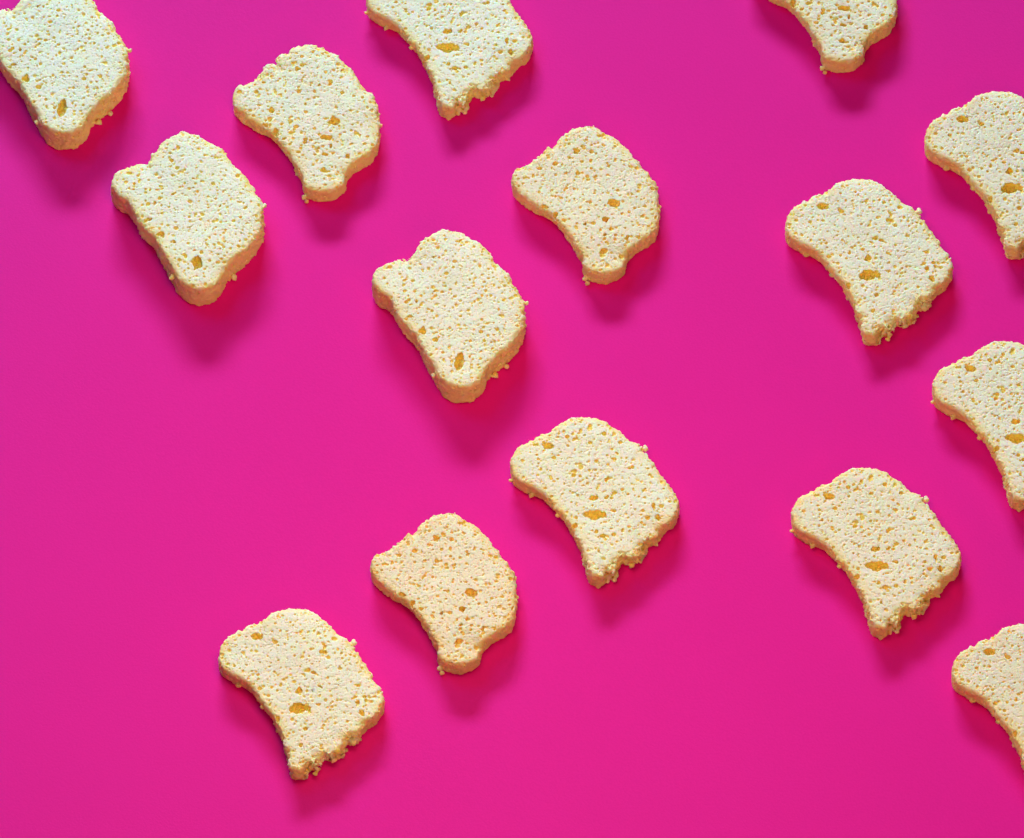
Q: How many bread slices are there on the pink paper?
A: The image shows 15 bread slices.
